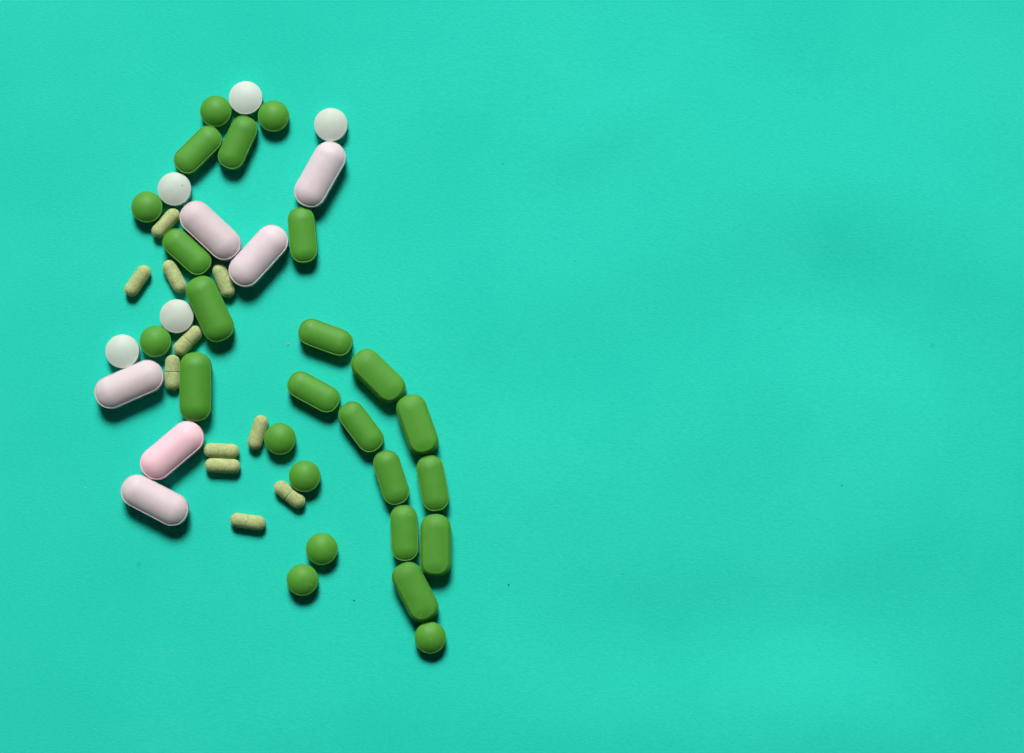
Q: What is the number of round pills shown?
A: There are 14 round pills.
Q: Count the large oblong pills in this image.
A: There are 22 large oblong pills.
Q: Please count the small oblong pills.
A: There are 11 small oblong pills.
